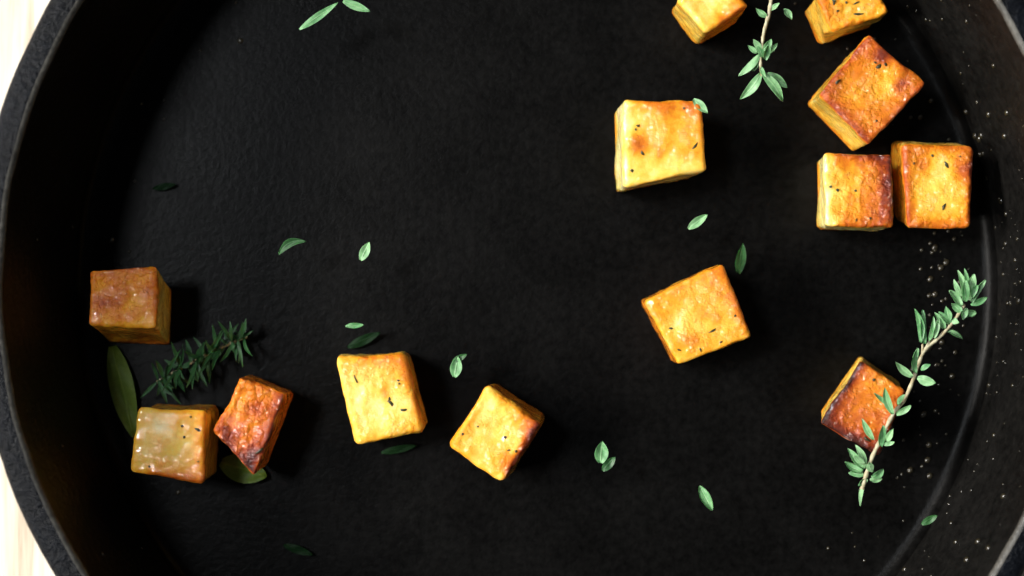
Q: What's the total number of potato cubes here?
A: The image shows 13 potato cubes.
